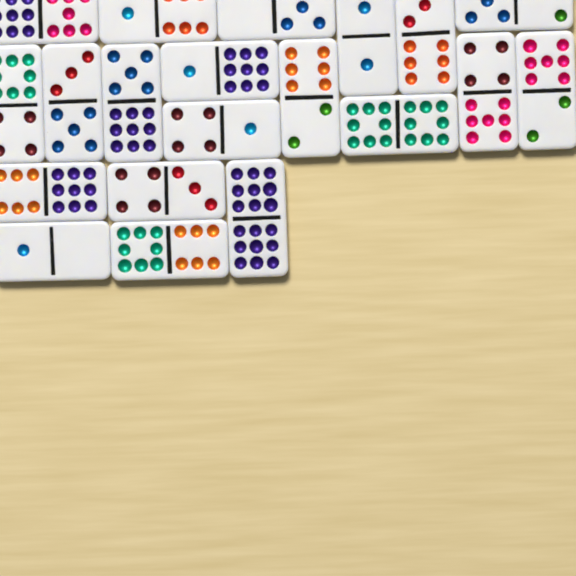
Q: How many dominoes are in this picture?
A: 20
